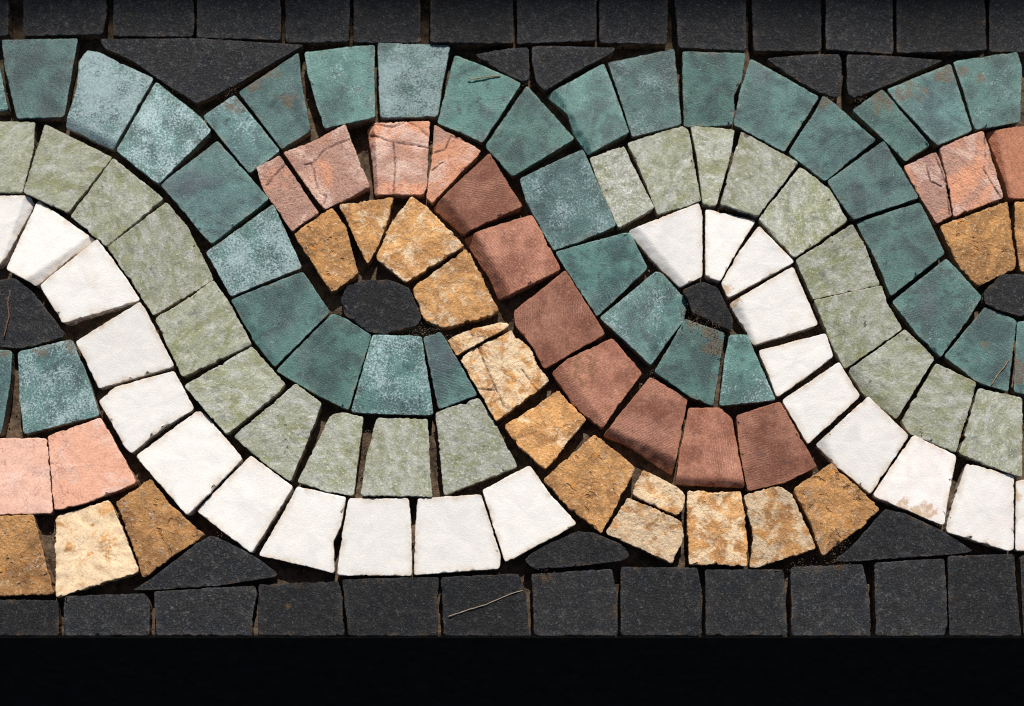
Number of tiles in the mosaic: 150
